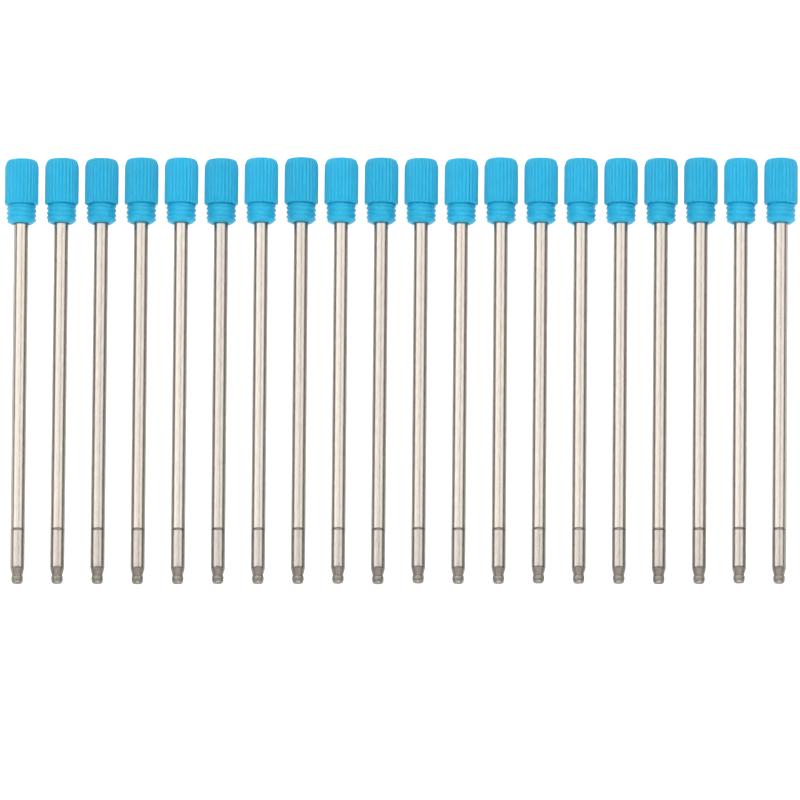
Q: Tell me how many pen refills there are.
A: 20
